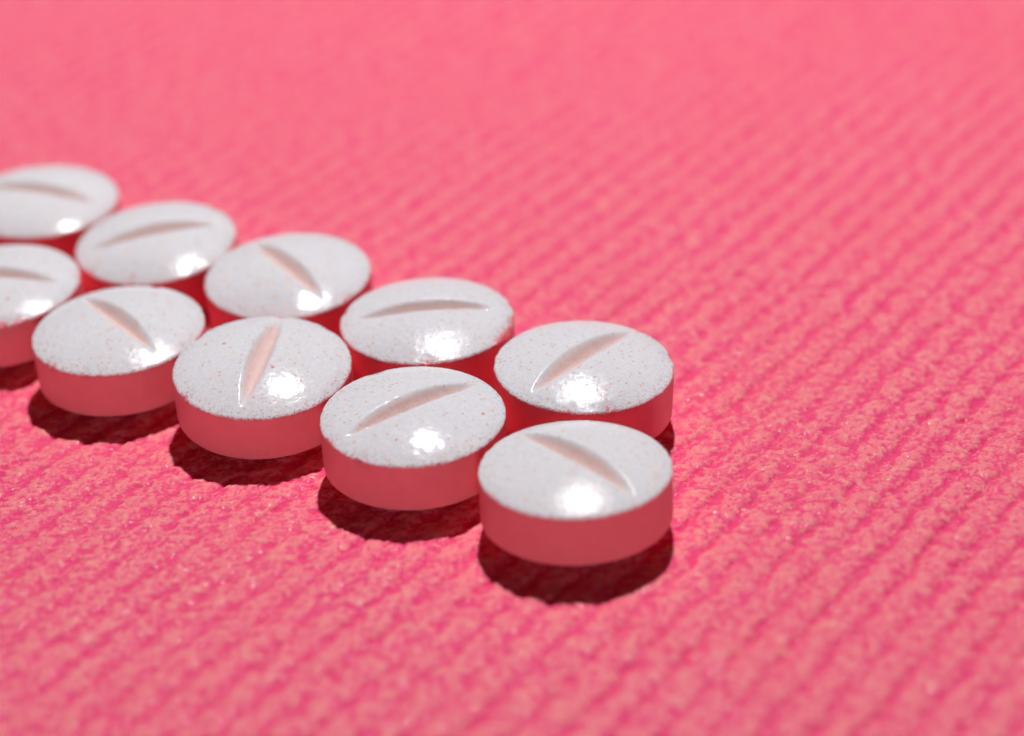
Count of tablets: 10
